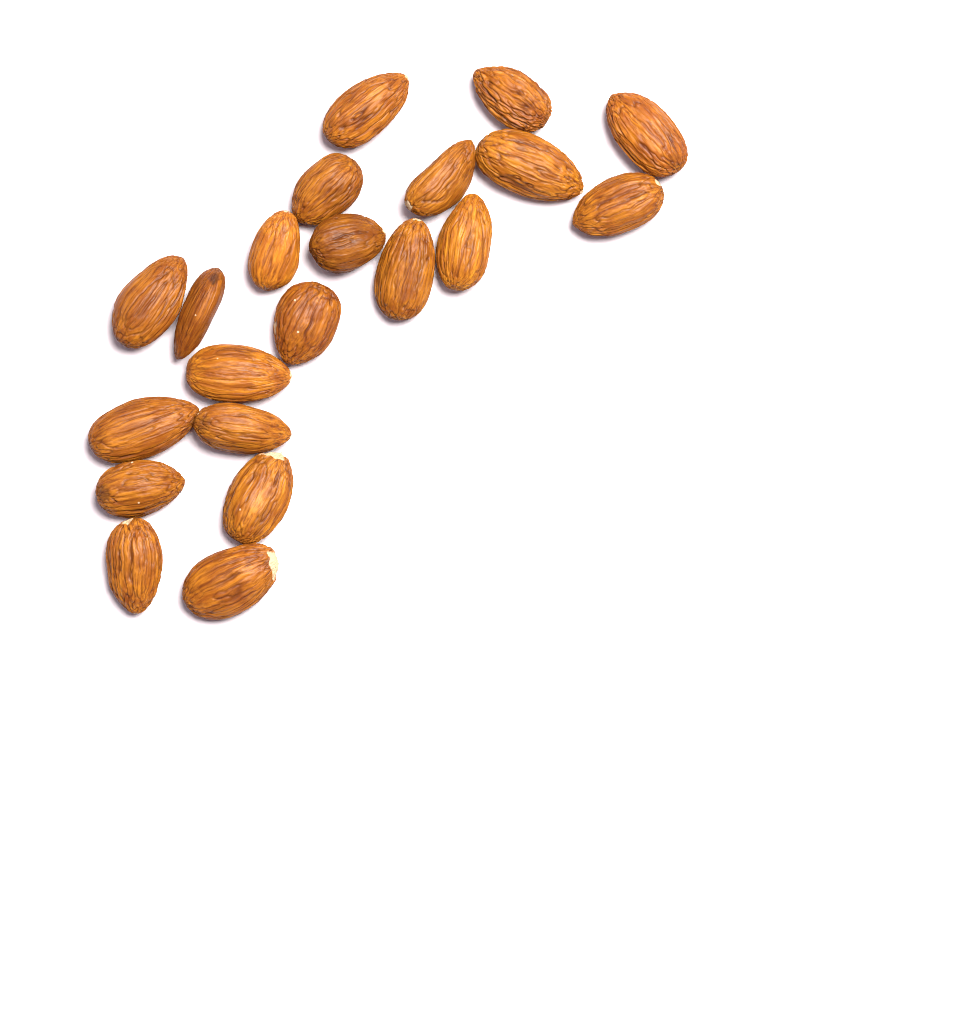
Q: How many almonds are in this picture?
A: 21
